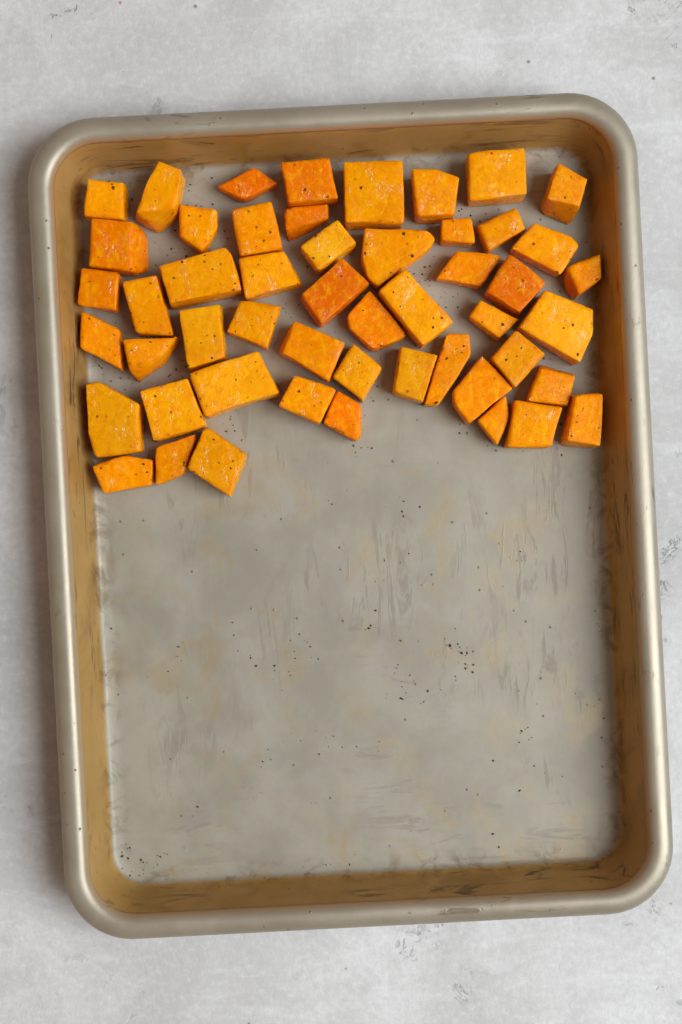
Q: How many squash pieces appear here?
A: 51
